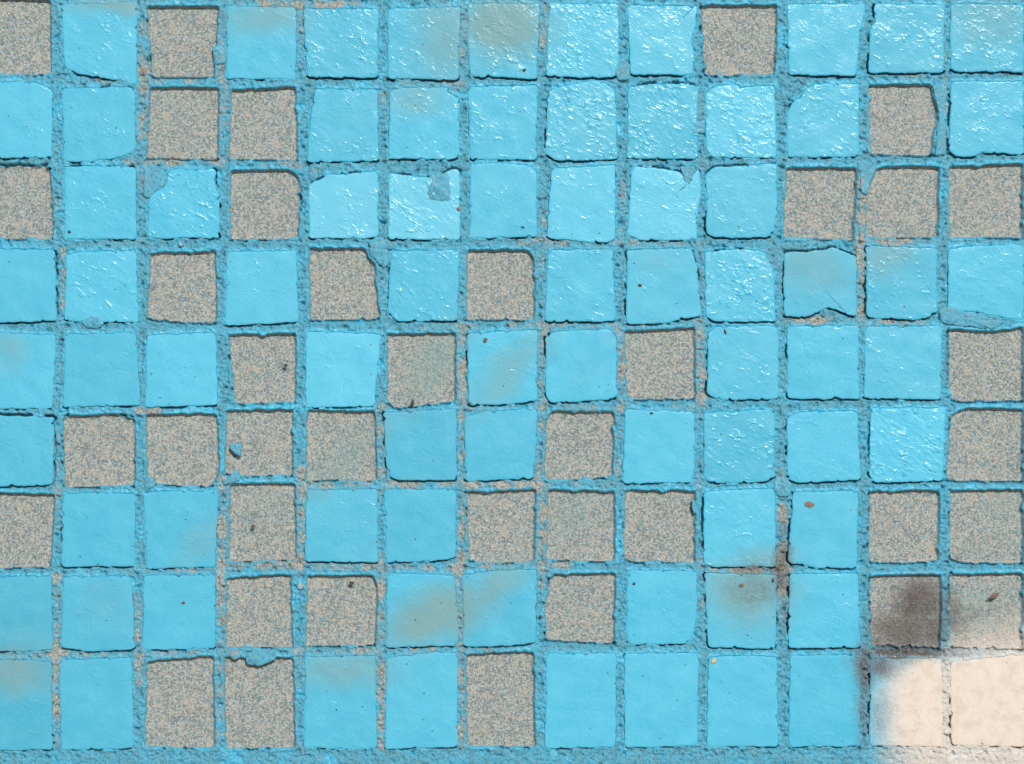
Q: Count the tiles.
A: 78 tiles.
